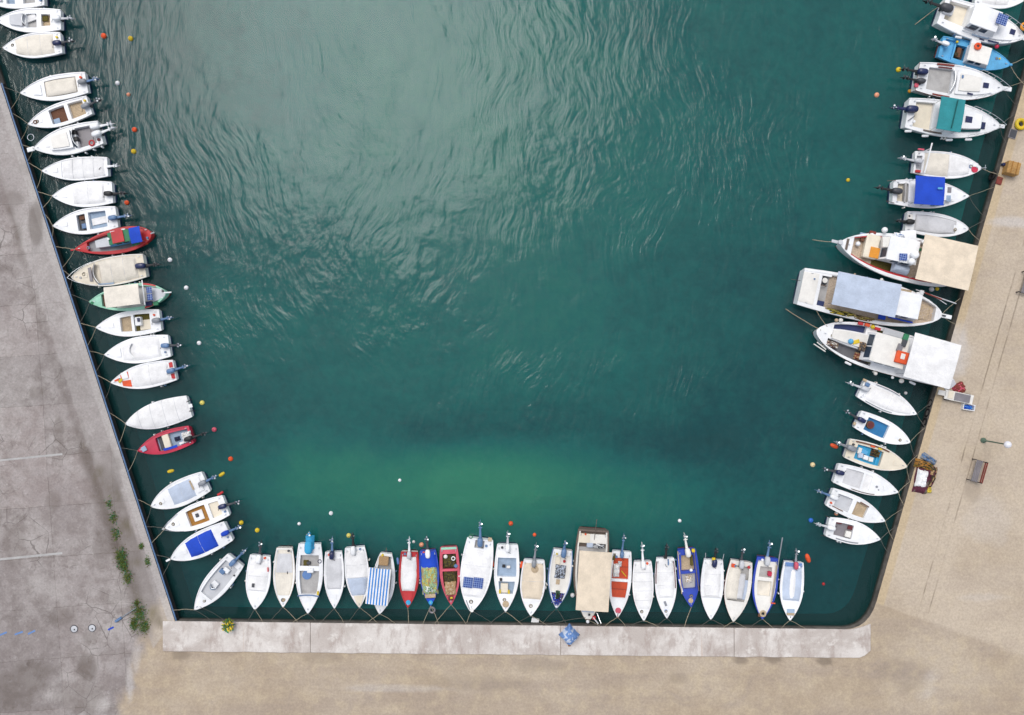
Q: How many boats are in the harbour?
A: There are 60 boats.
